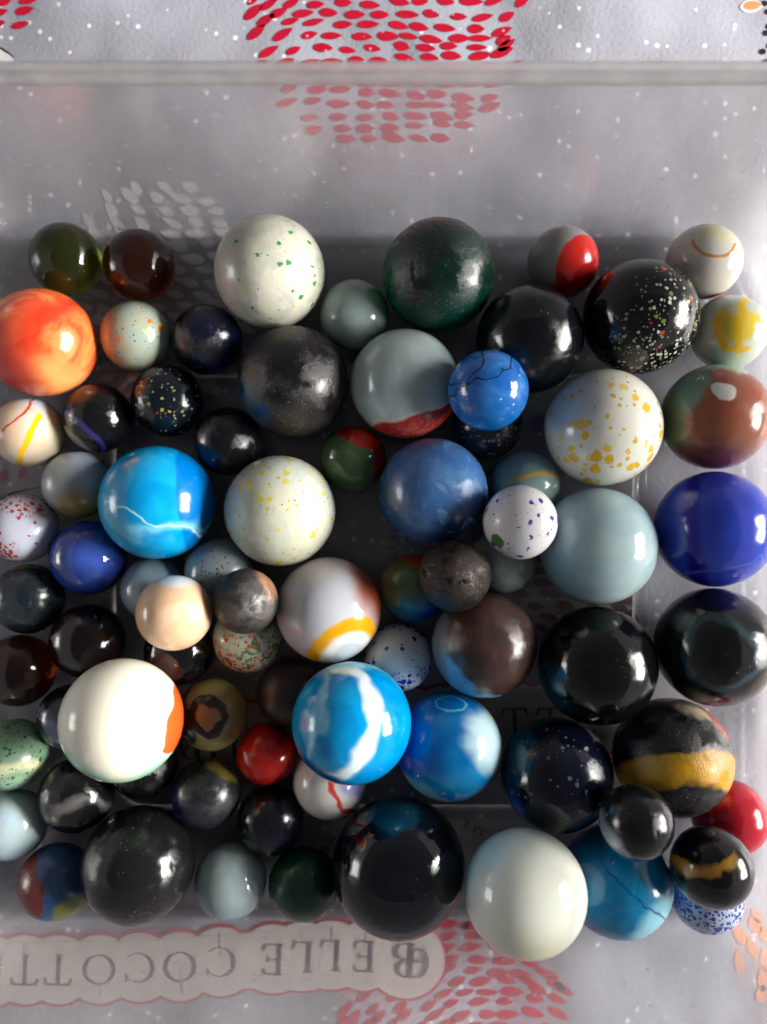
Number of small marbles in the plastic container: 51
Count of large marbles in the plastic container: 27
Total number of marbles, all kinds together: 78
